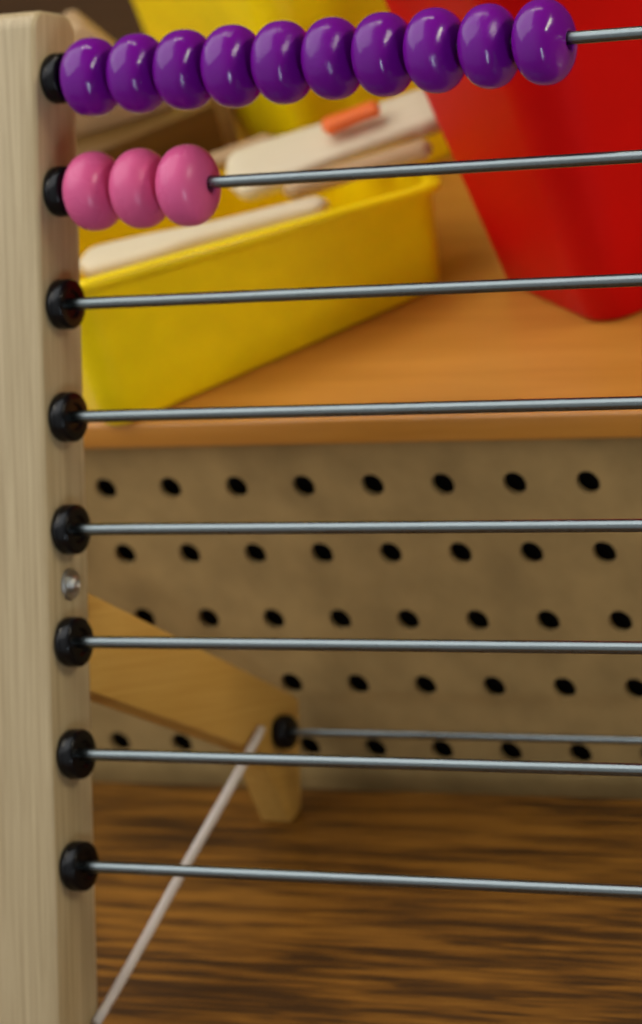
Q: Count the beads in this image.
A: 13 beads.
